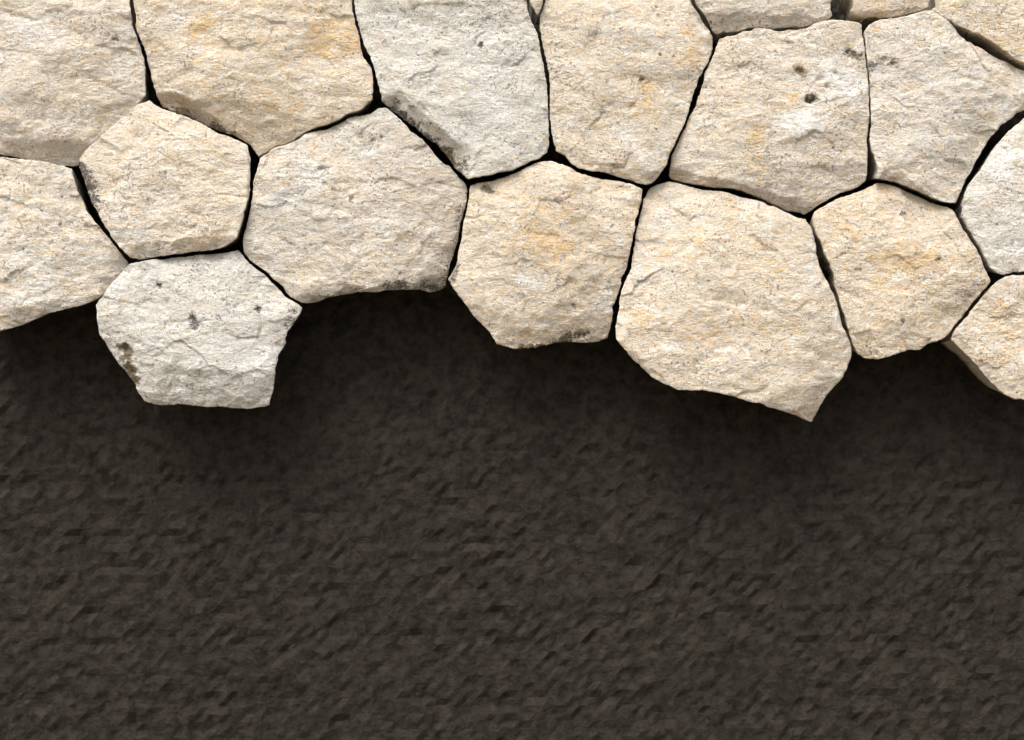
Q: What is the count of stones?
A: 19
